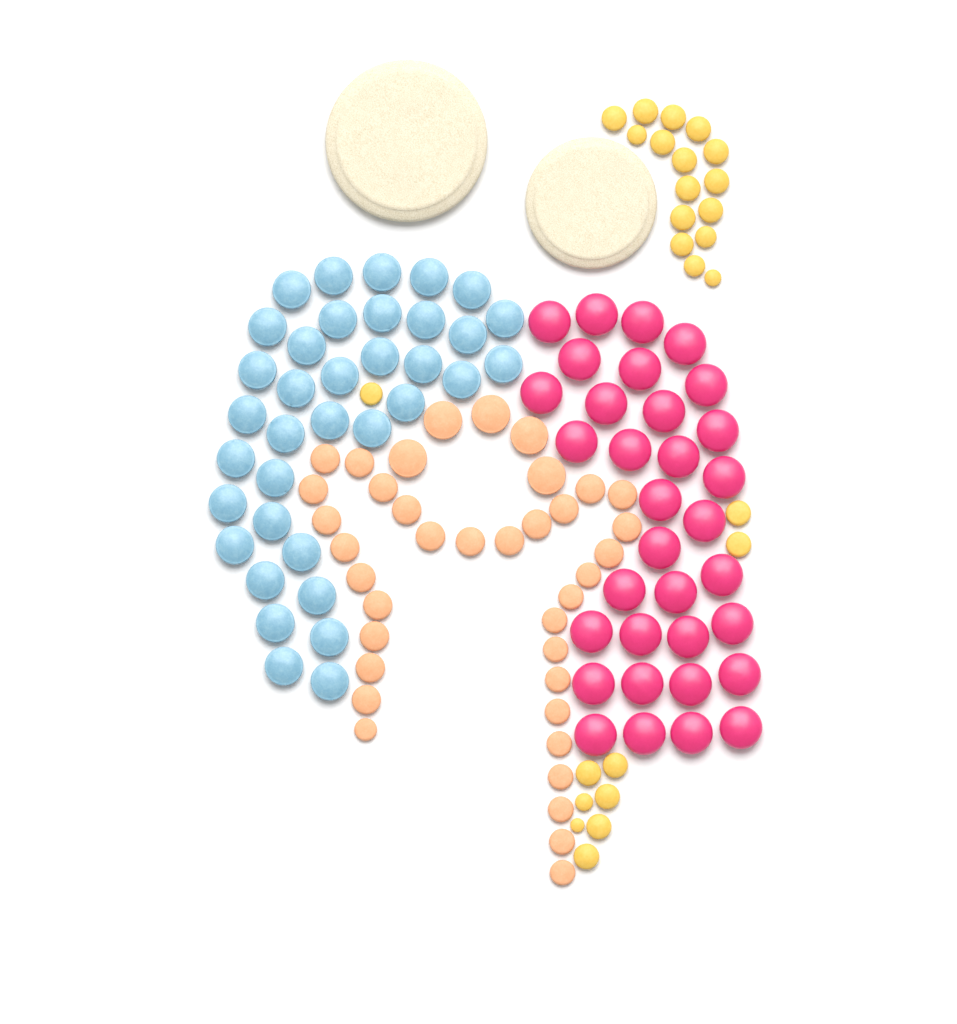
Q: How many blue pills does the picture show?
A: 36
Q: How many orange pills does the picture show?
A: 38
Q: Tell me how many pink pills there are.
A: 33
